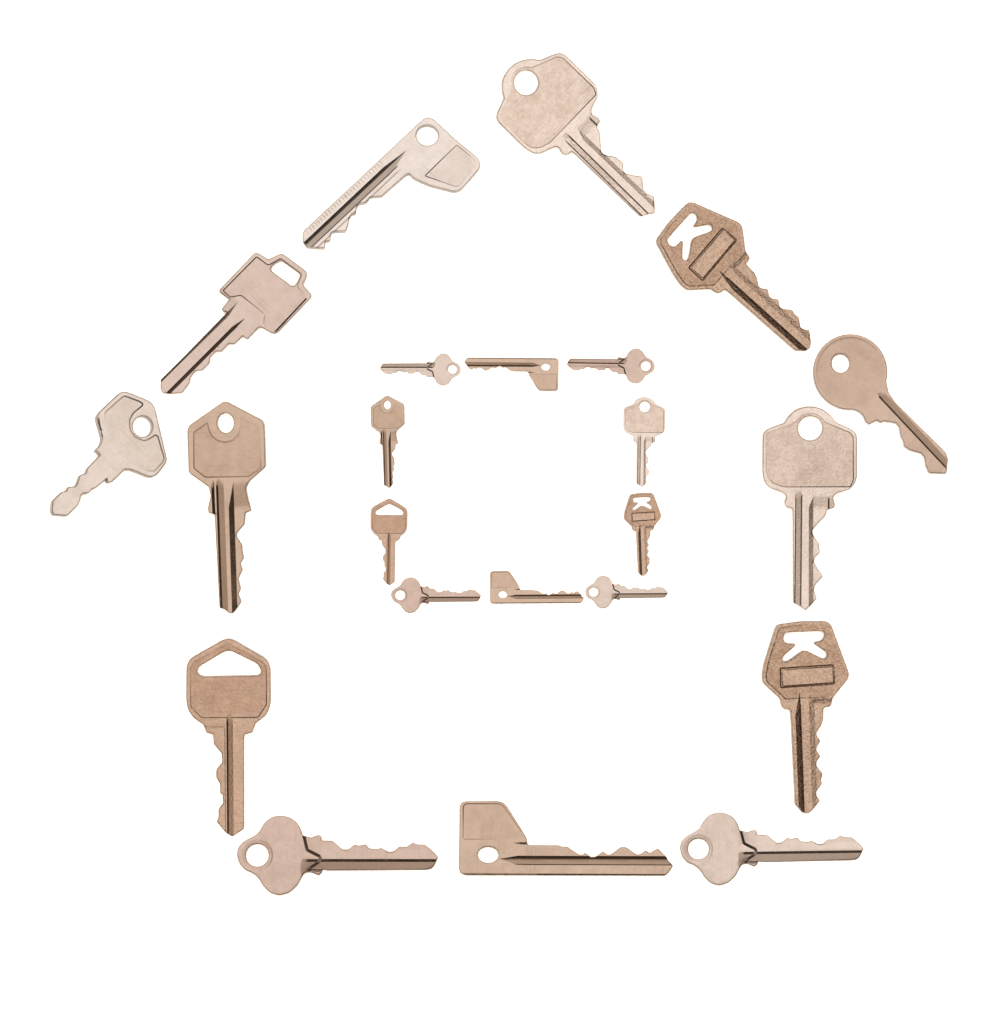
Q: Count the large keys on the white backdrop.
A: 13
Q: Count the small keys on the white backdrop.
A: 10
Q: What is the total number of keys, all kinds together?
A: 23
